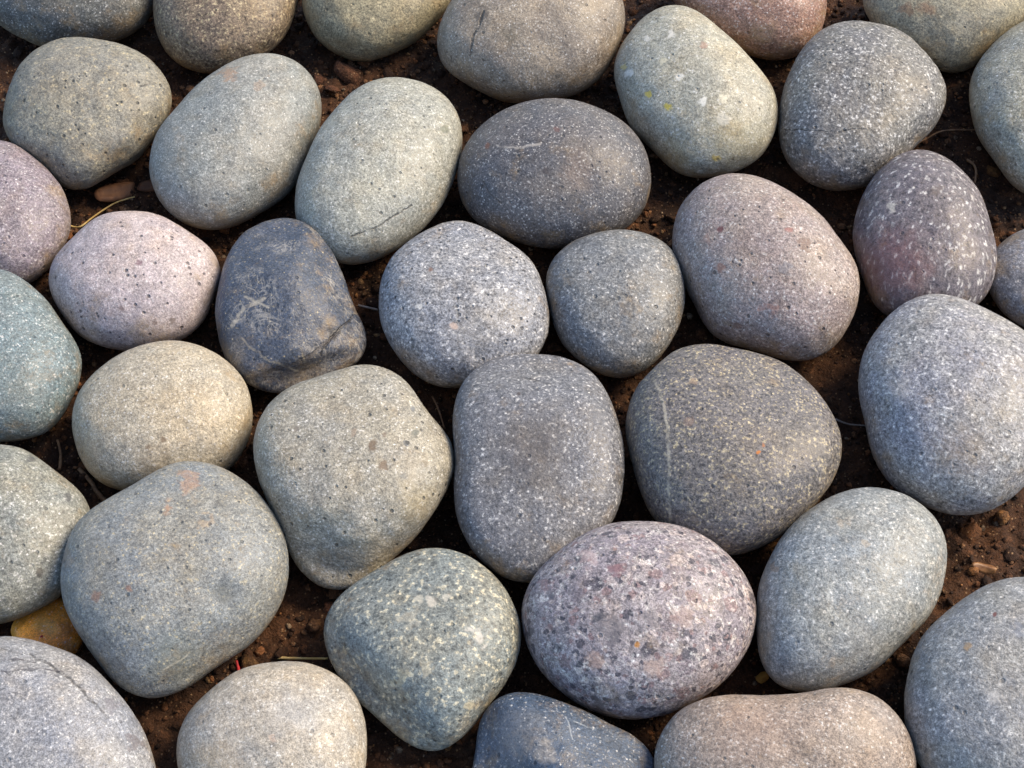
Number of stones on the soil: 38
